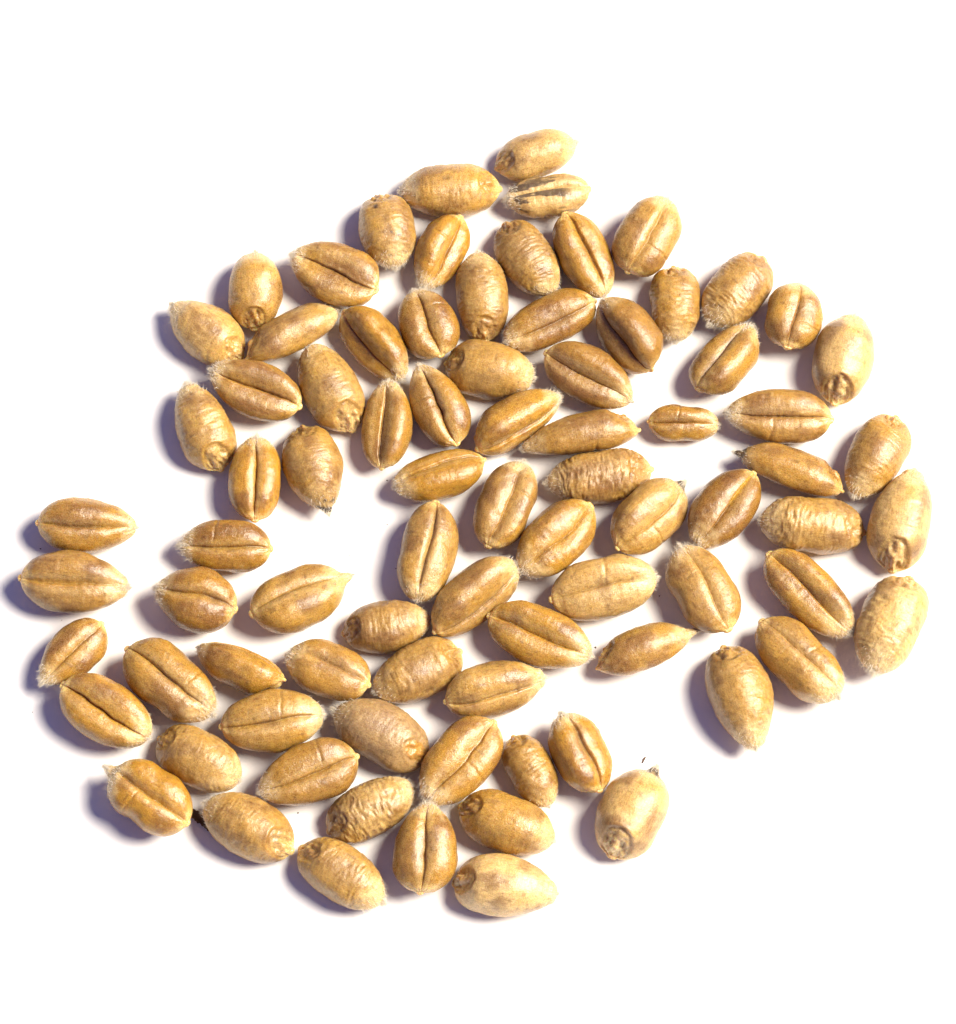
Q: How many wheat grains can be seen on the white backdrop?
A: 83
